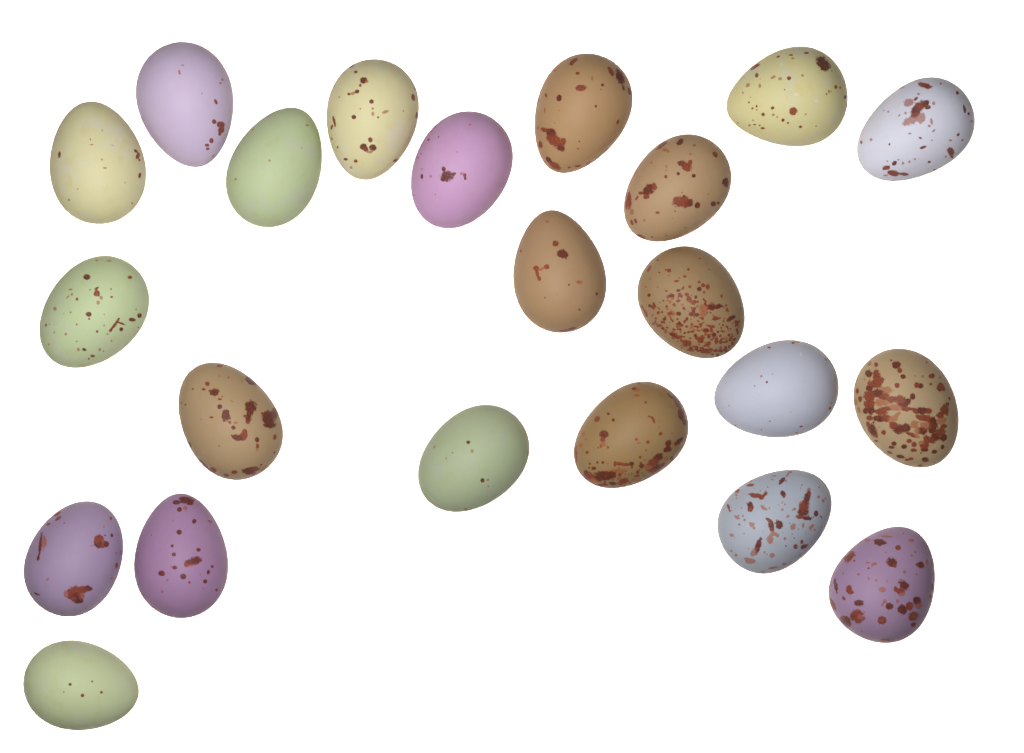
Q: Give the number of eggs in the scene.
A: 22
